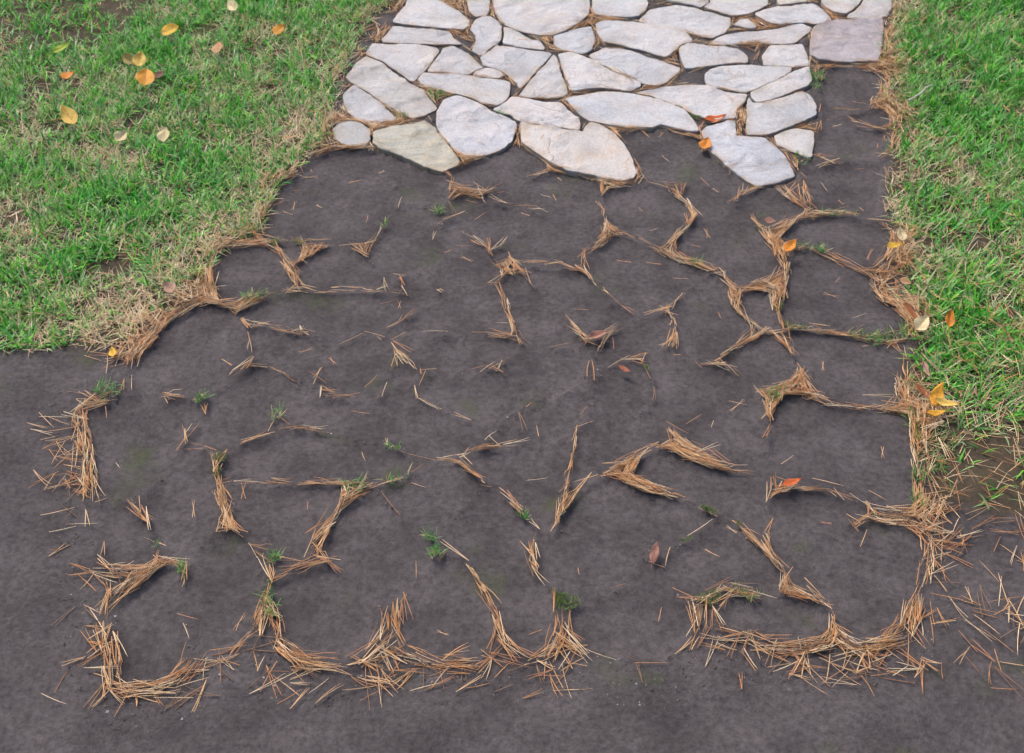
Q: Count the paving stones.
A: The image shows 43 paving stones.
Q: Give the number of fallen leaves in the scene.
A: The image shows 35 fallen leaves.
